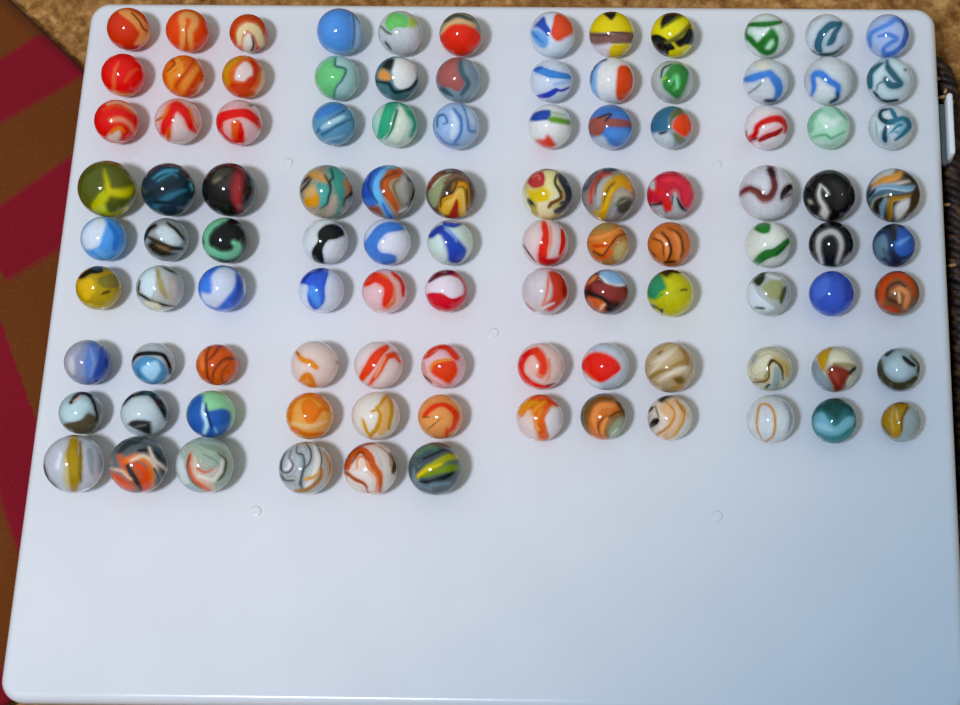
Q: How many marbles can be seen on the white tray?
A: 102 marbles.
